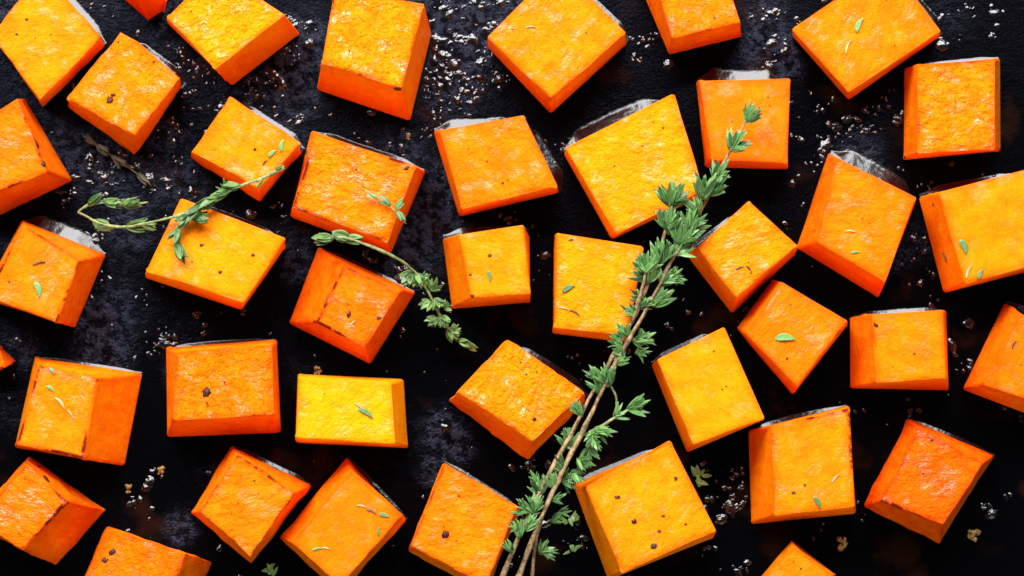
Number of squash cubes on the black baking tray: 41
